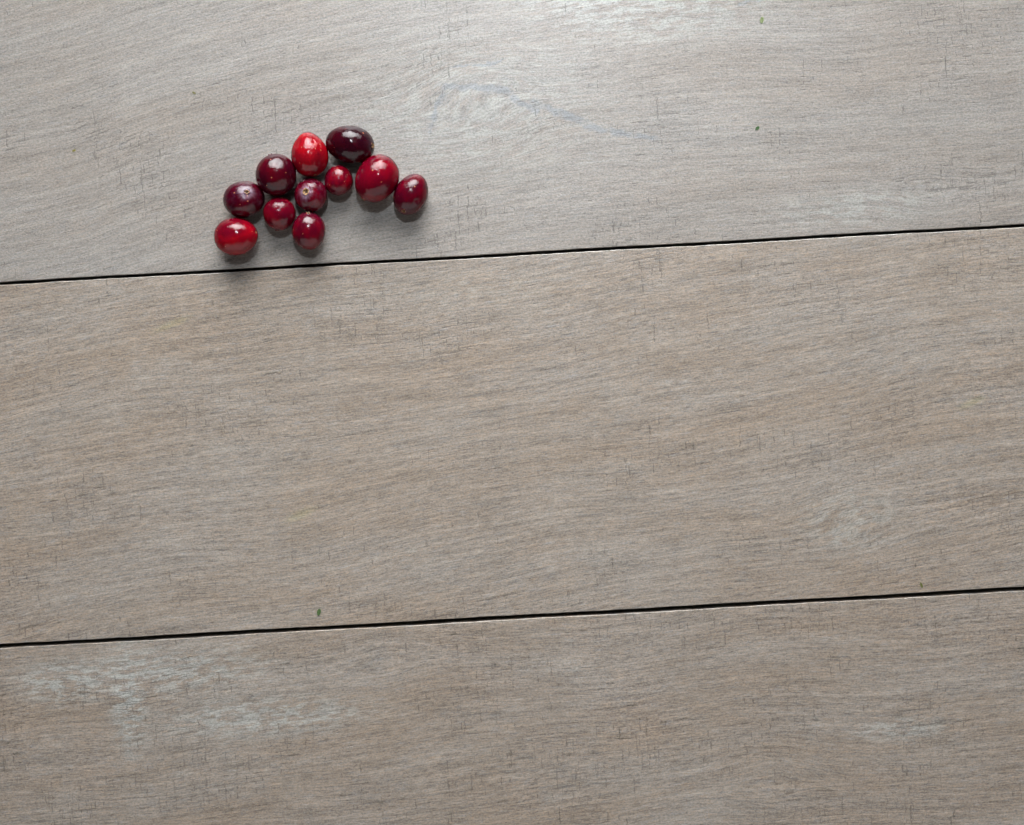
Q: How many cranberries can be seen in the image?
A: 11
